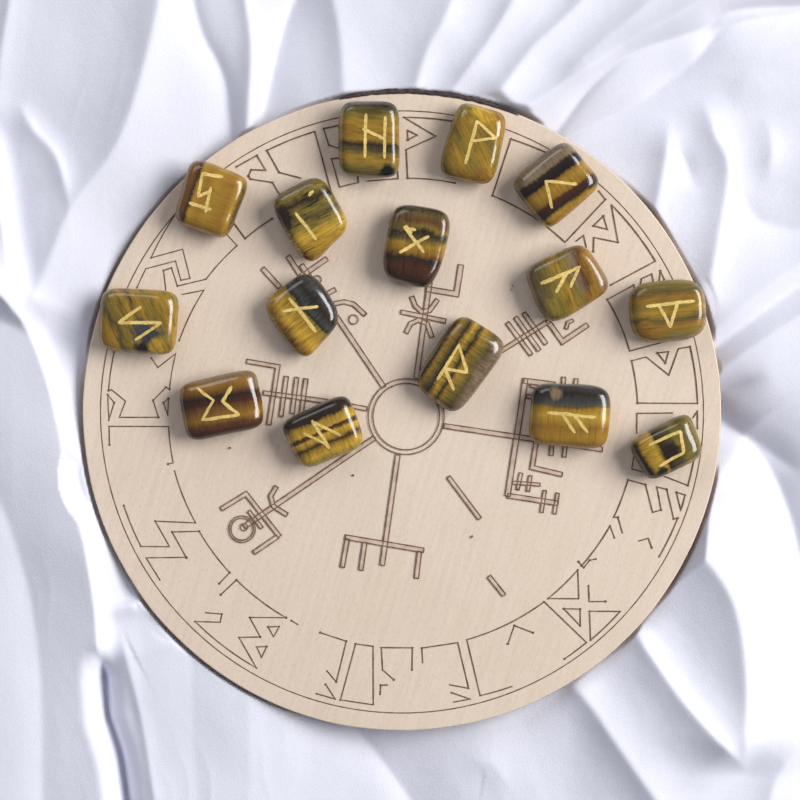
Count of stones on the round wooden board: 15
